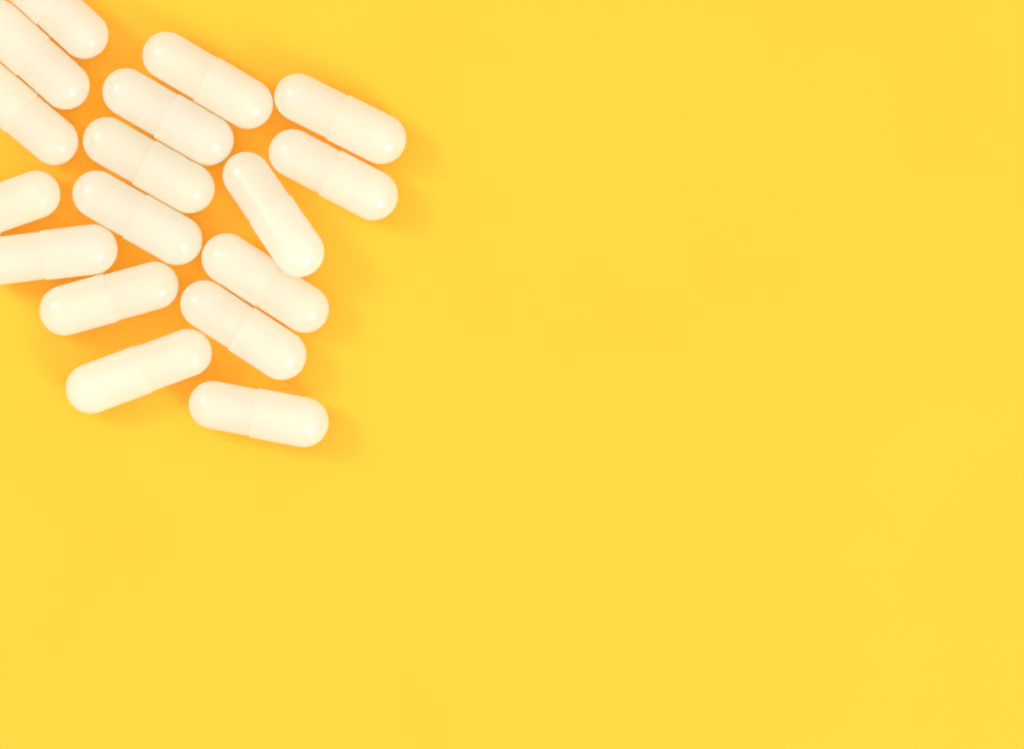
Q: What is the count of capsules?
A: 17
